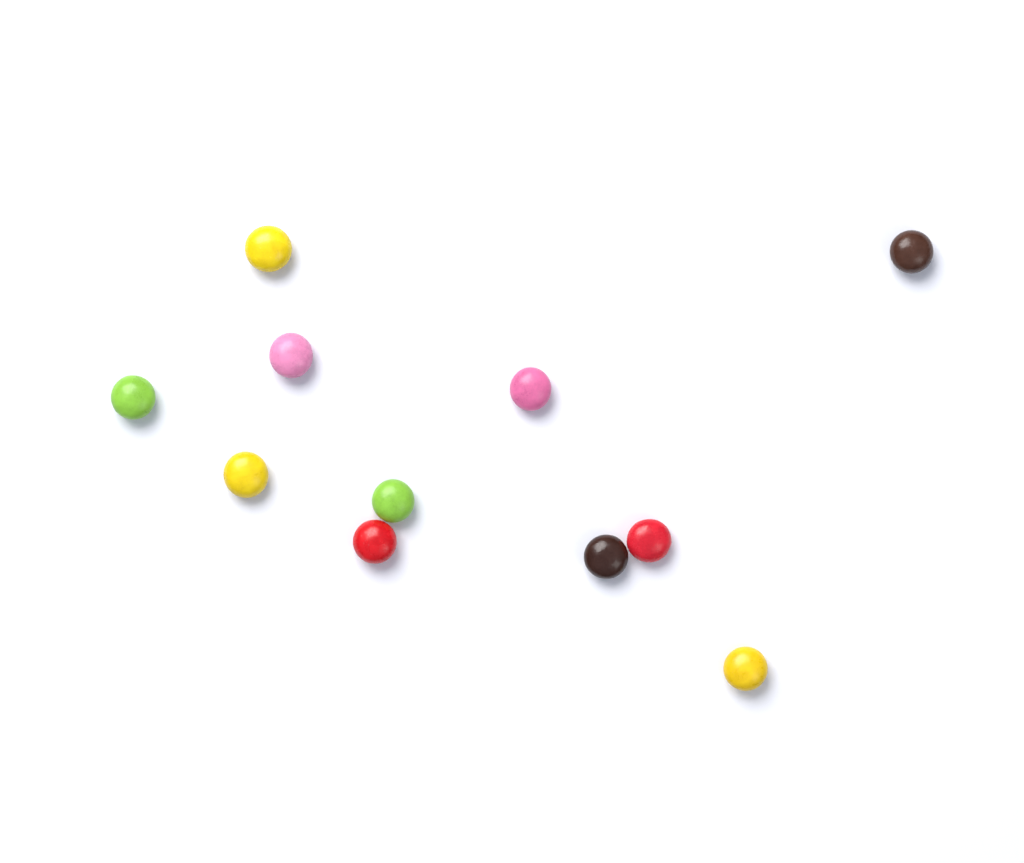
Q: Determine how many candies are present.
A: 11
